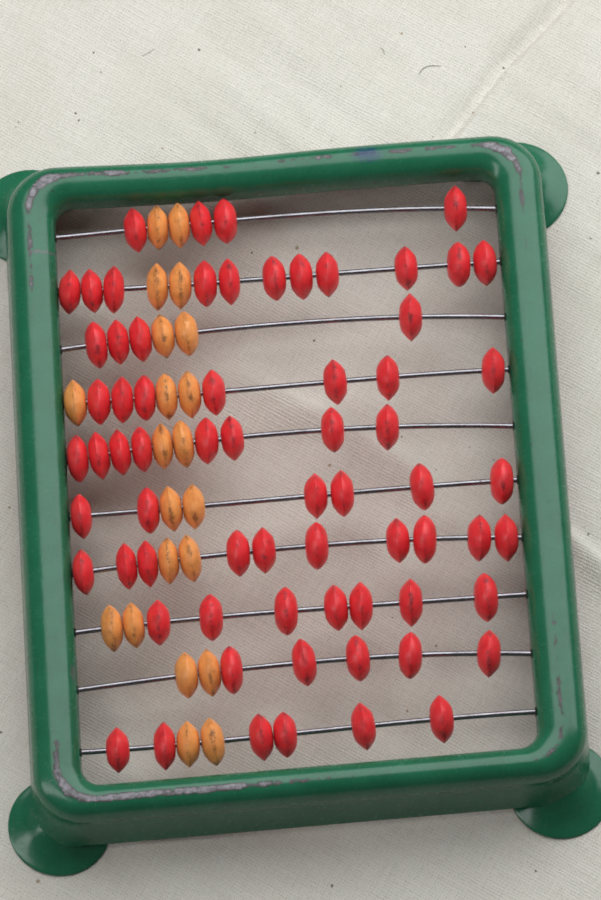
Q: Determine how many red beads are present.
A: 68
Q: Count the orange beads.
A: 21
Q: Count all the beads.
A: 89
